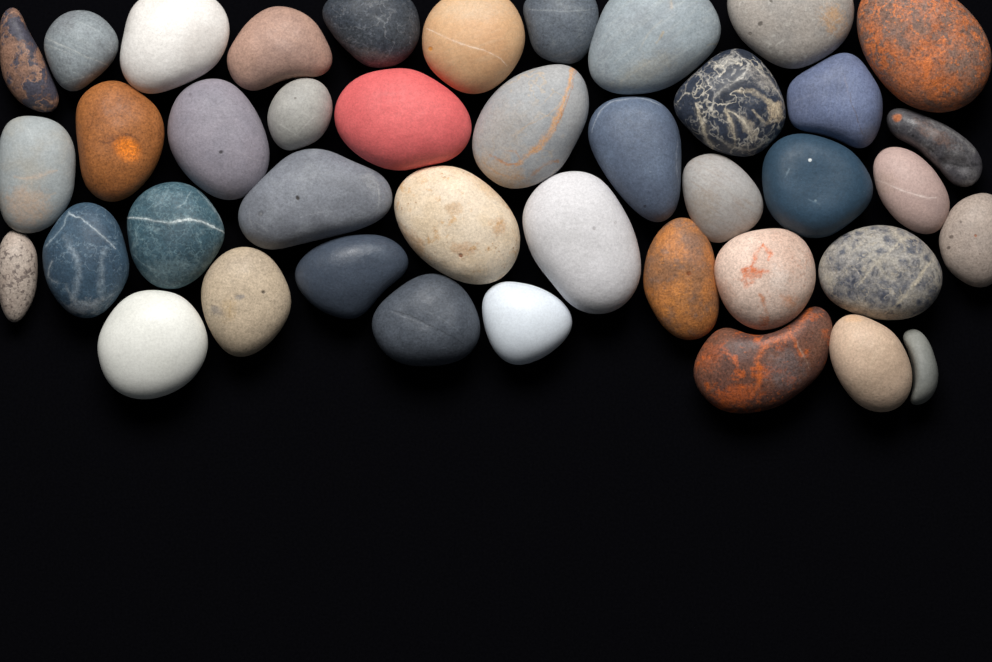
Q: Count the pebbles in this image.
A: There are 41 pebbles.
